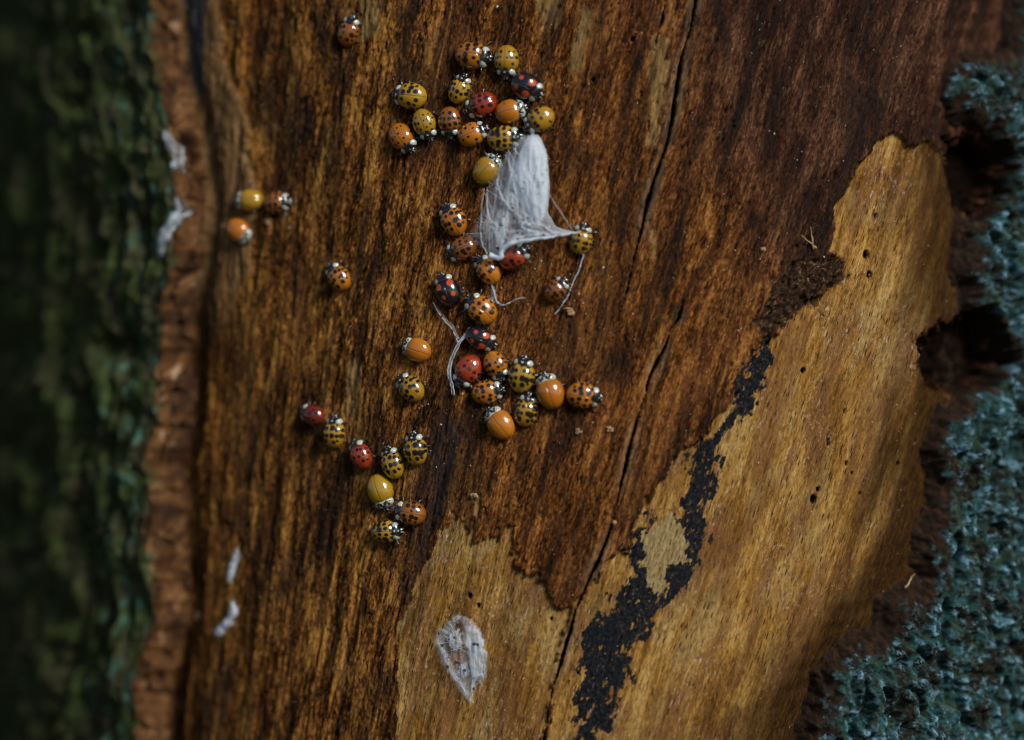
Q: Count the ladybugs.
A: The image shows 46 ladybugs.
